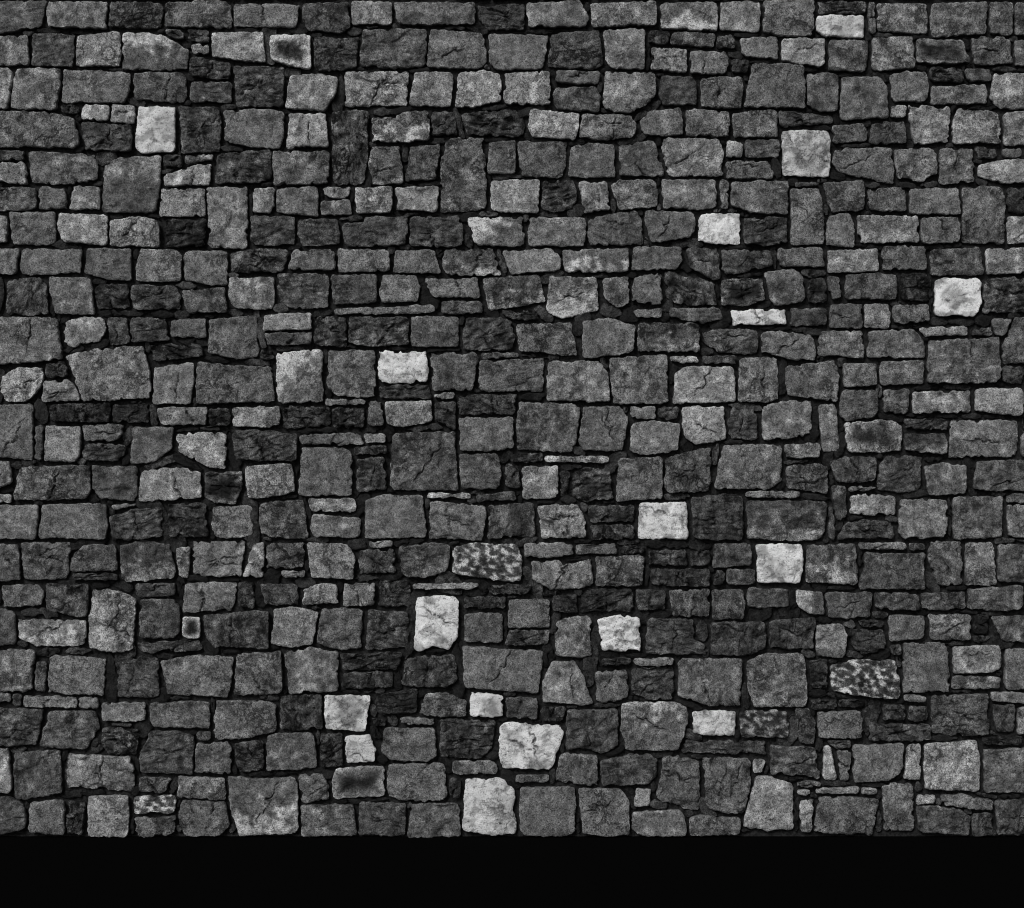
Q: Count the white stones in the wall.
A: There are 17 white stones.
